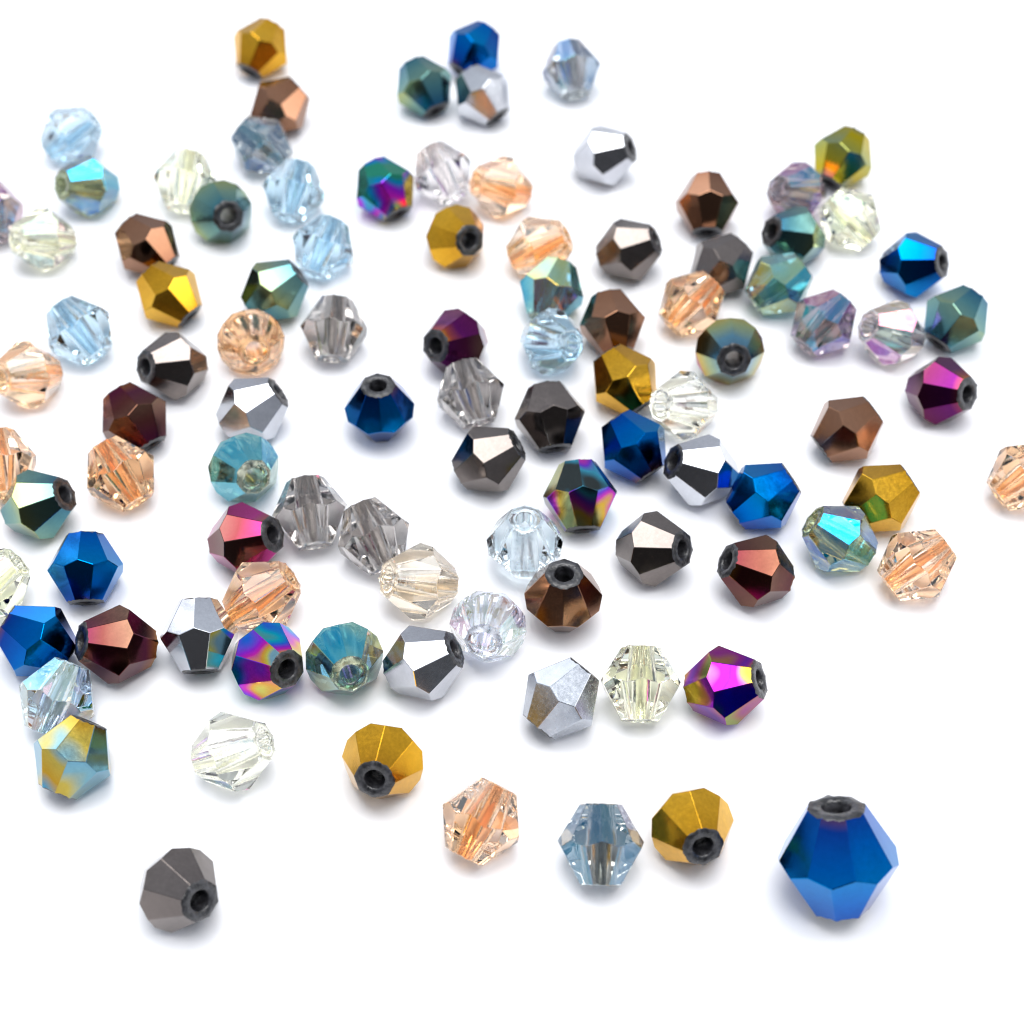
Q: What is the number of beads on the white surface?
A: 99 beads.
